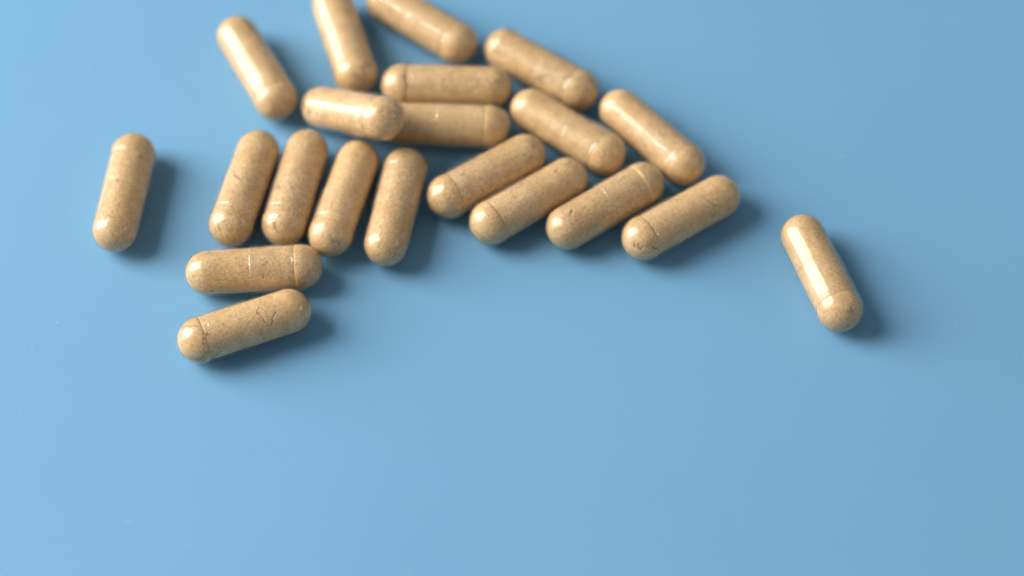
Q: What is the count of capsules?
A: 21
